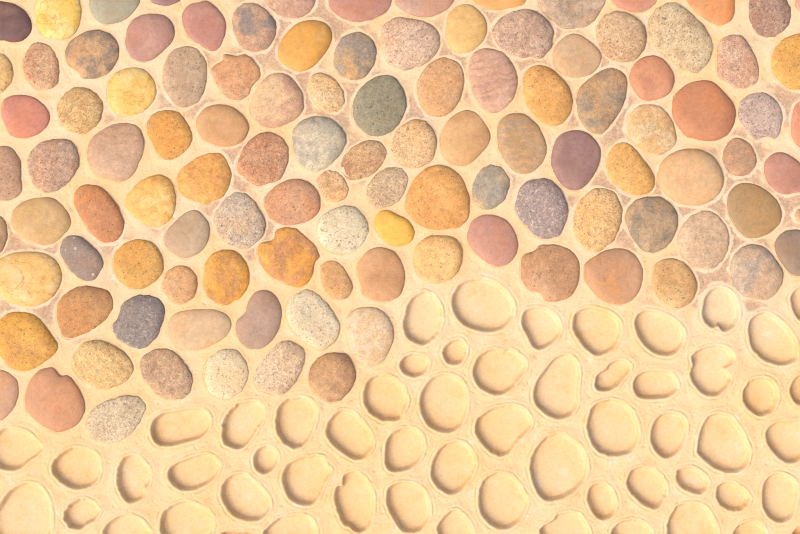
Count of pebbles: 112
